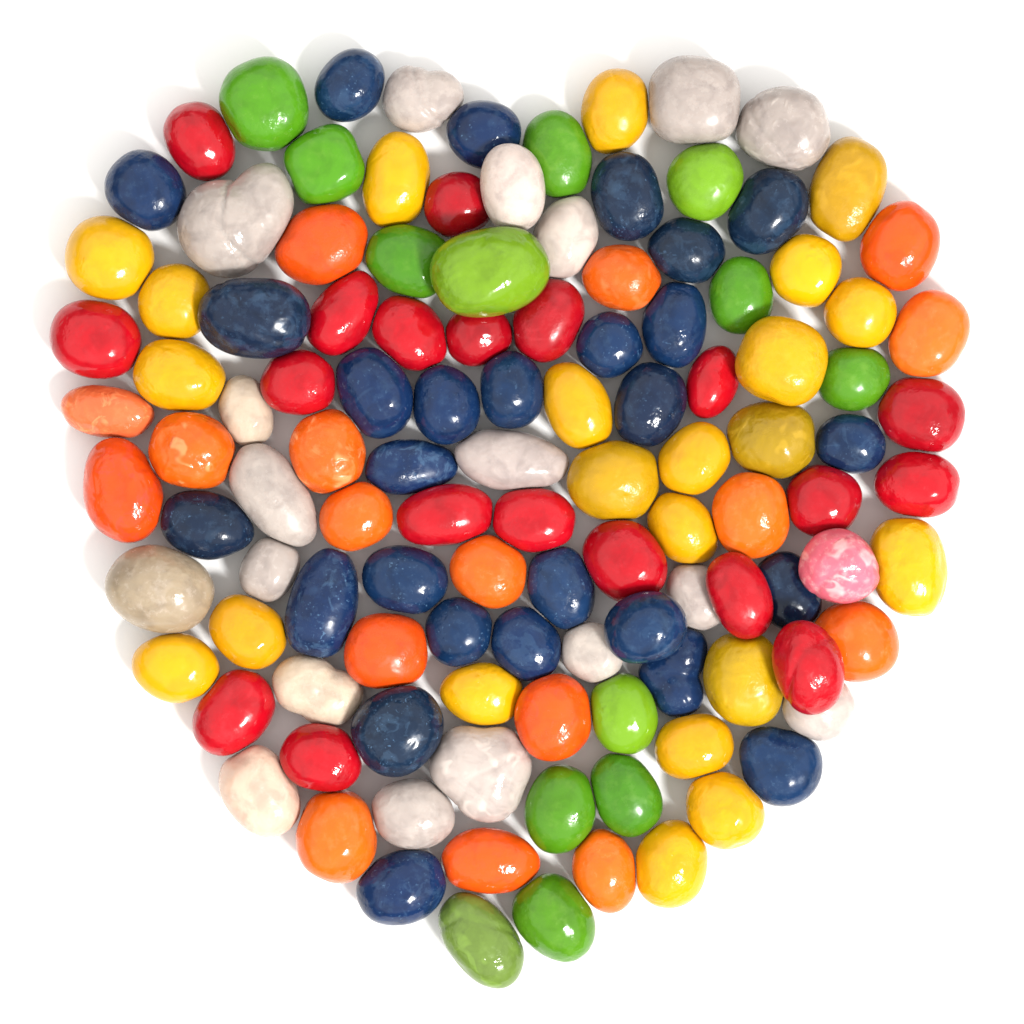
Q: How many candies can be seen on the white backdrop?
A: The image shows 117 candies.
